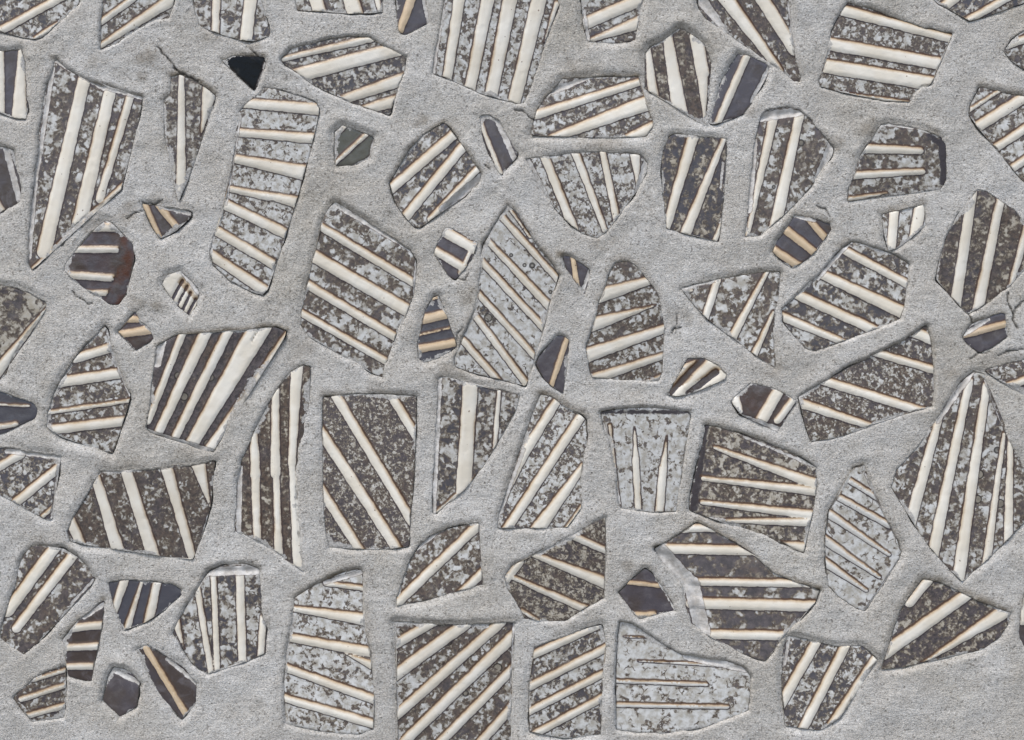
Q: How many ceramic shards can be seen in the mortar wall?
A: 82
